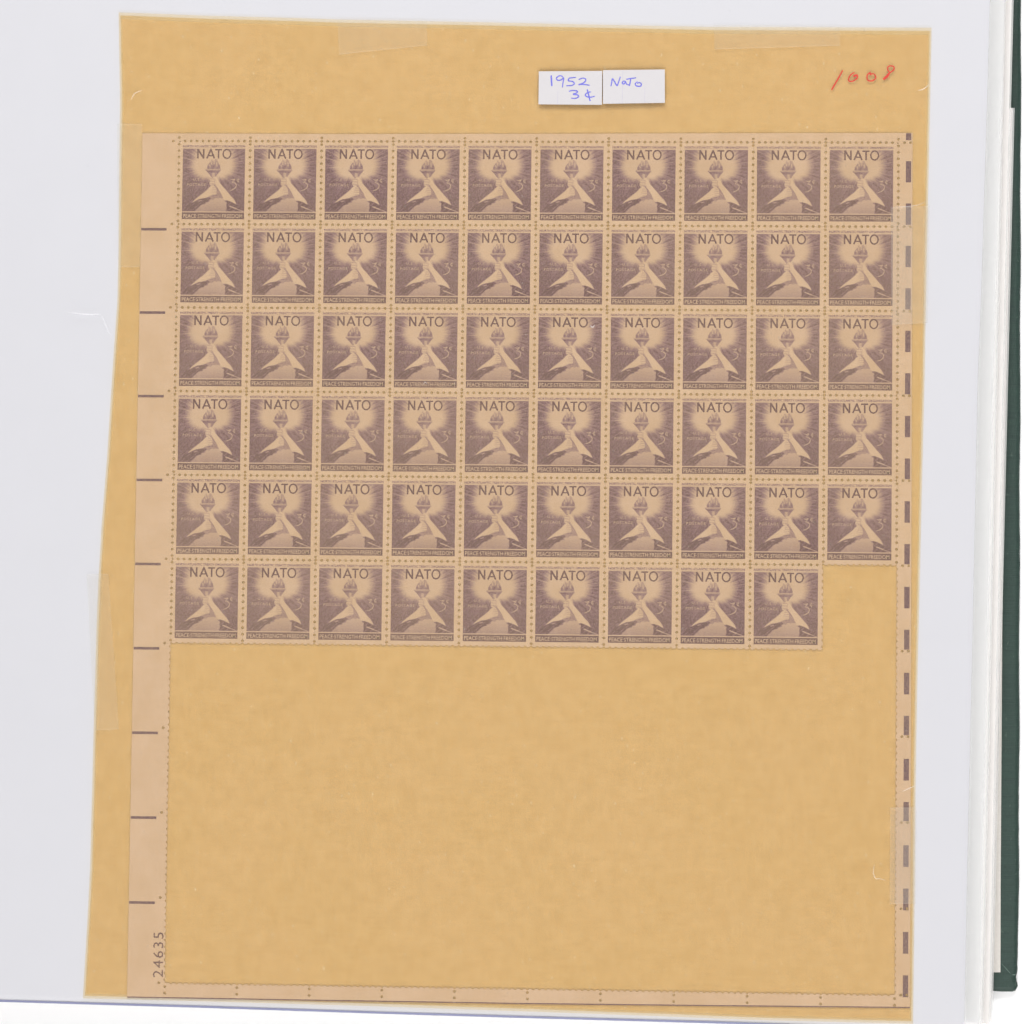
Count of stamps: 59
